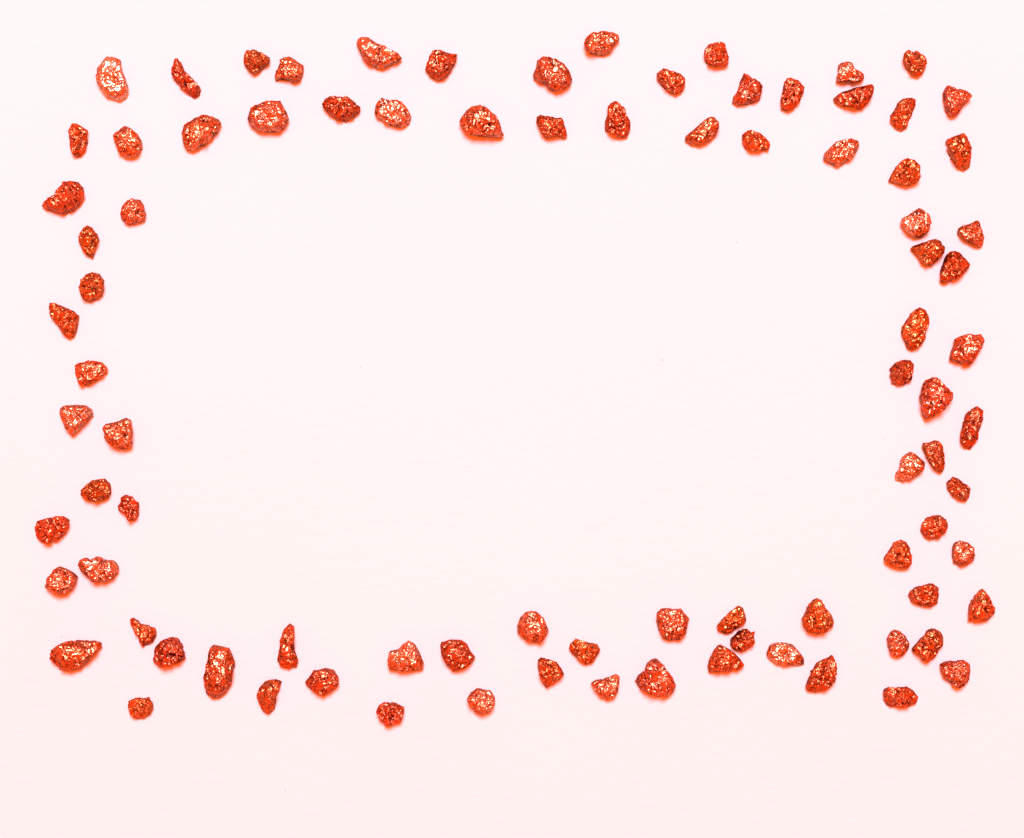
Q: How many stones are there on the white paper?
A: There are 89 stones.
